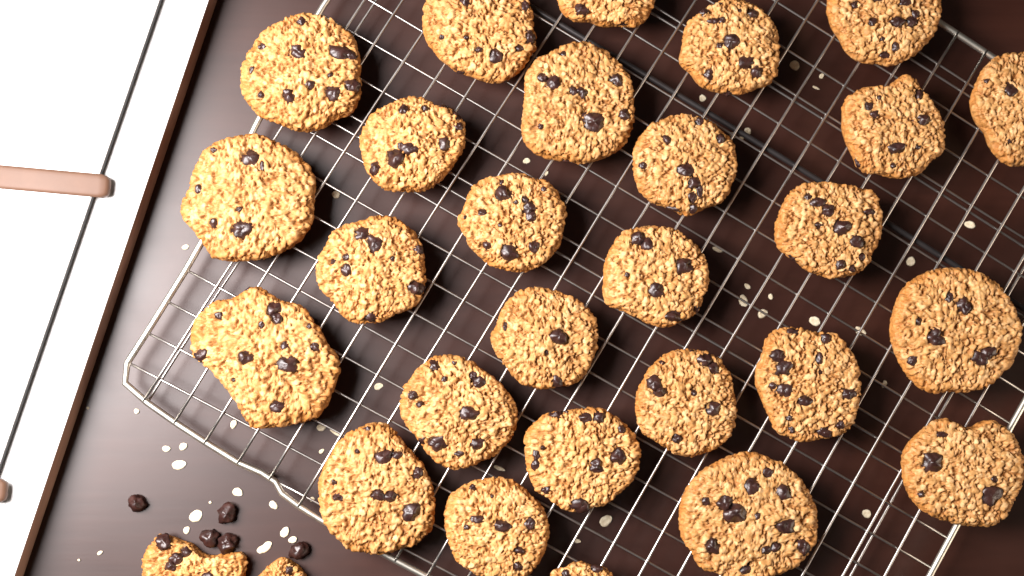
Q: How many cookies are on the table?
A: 29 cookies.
